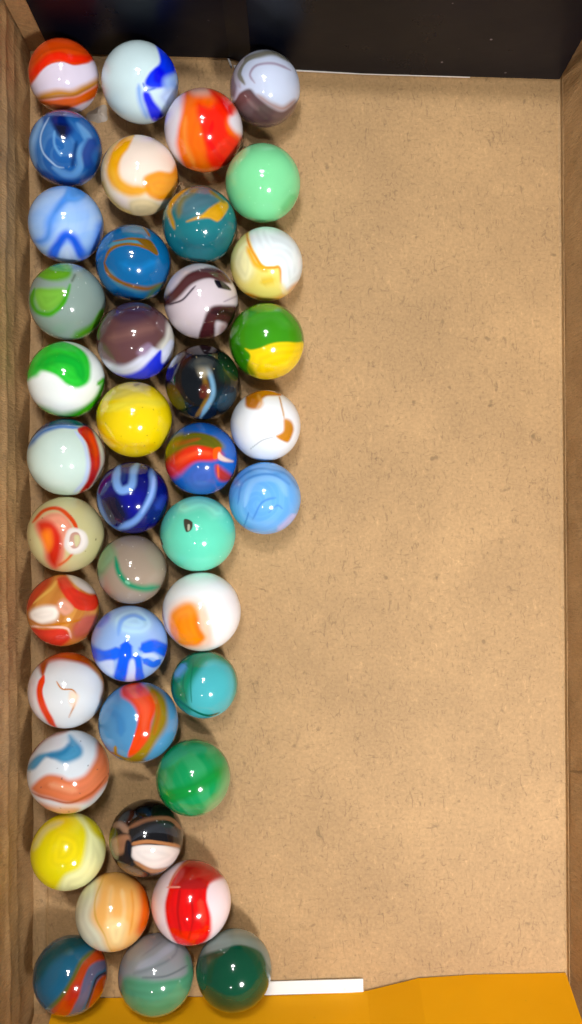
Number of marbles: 41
